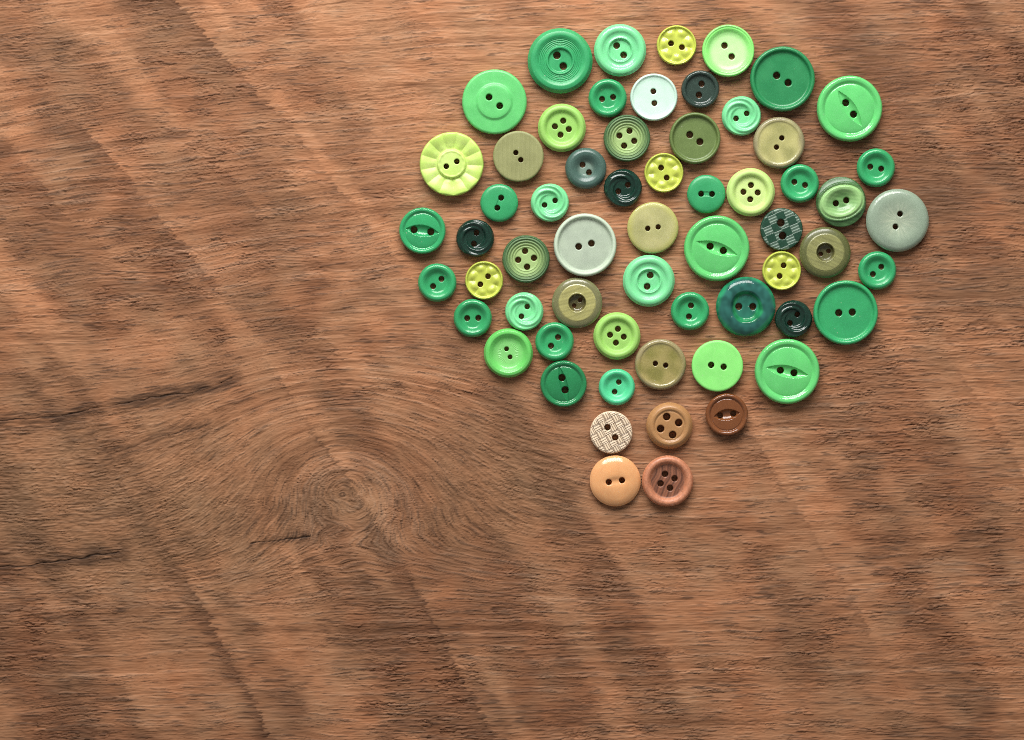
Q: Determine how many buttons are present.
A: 61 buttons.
